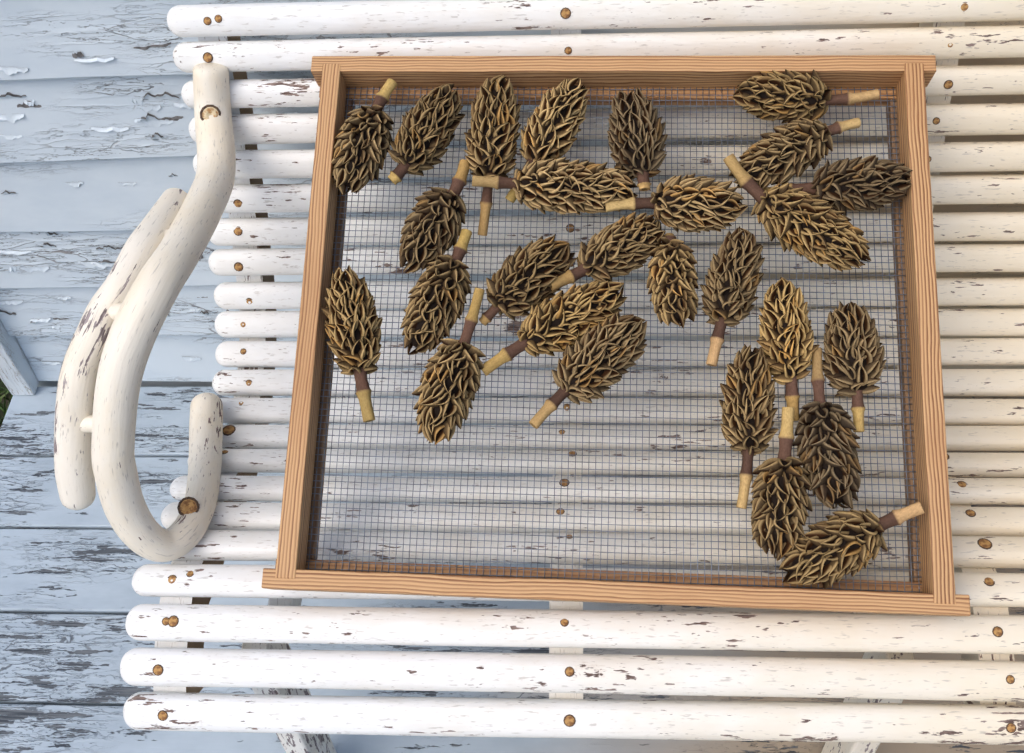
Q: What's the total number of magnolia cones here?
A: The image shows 27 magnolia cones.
